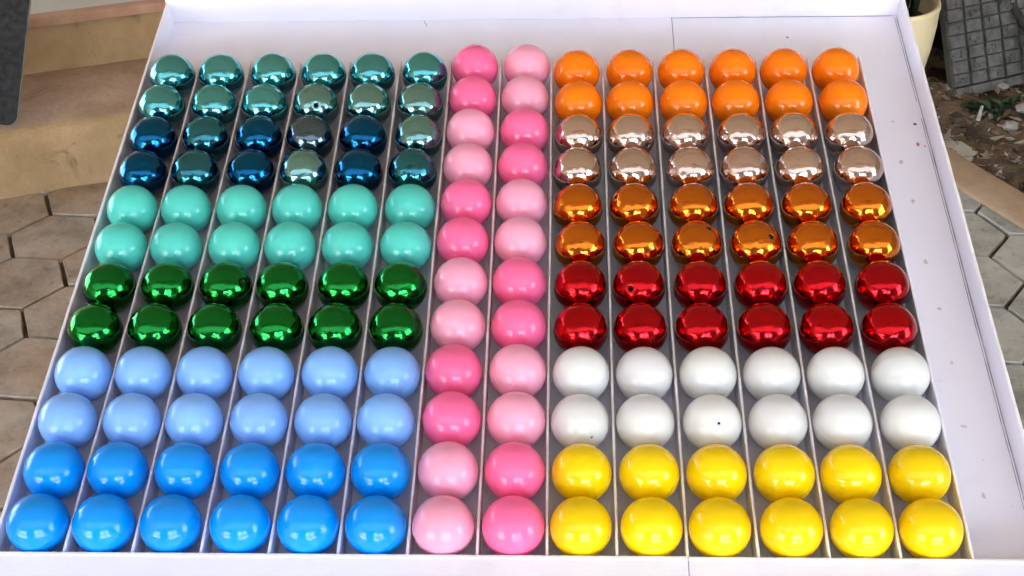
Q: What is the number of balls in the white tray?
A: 168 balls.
